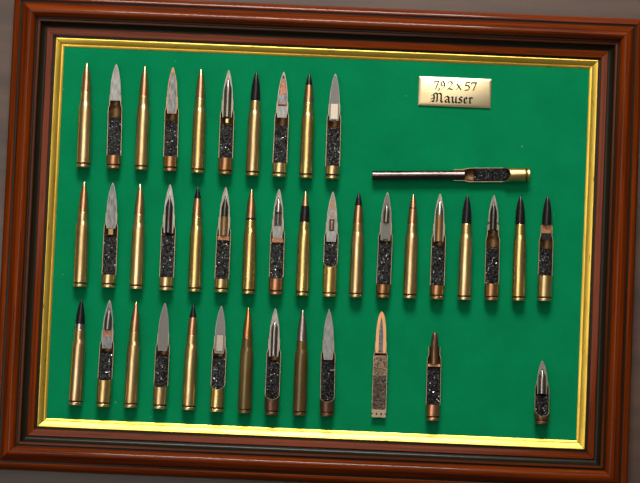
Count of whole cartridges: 19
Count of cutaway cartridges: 23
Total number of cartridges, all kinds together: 42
